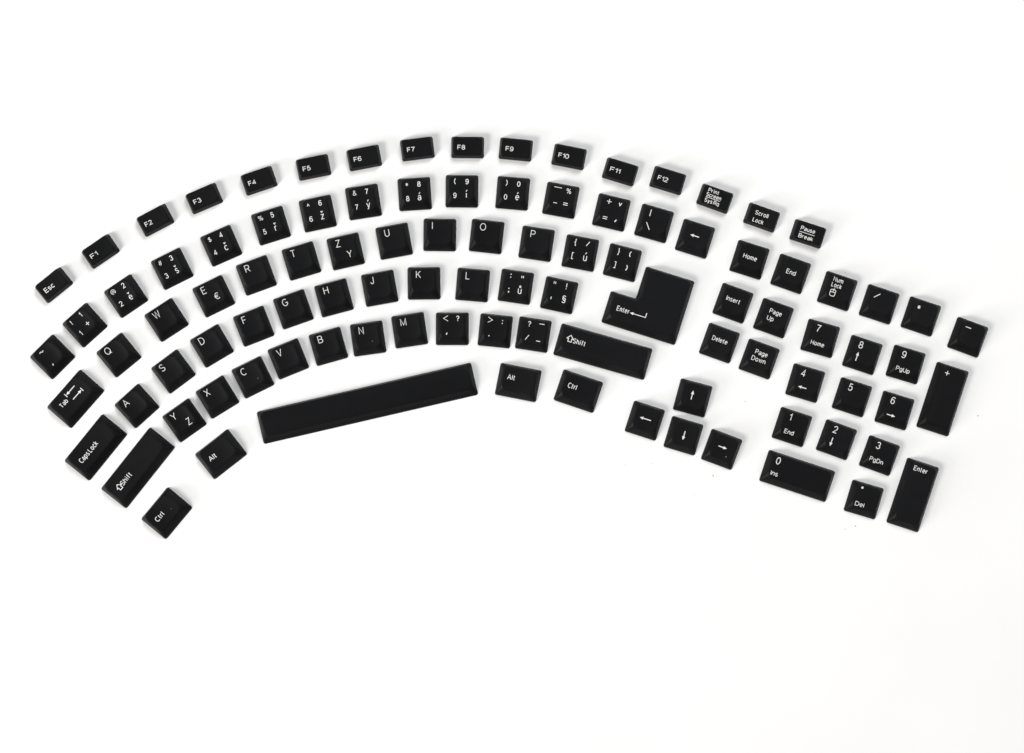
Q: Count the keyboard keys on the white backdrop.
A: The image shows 101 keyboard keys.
